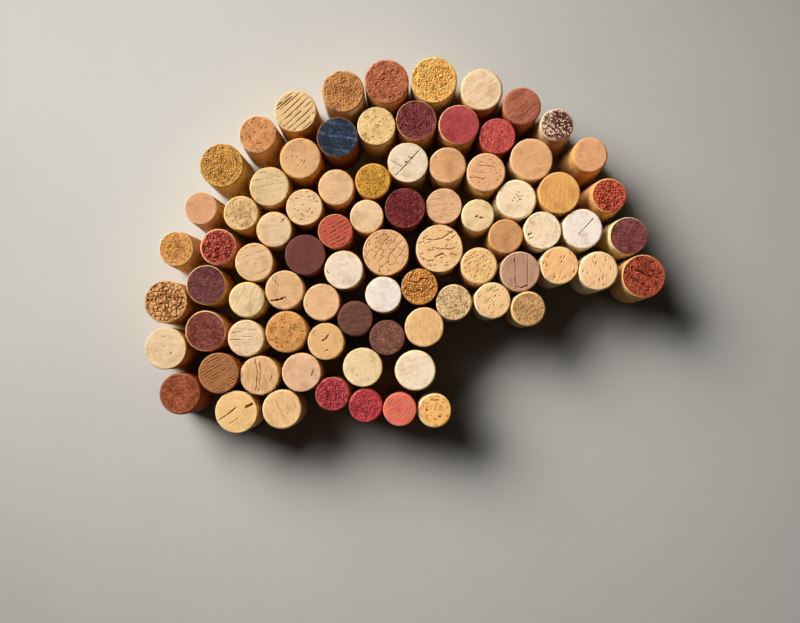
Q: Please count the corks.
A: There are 81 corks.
